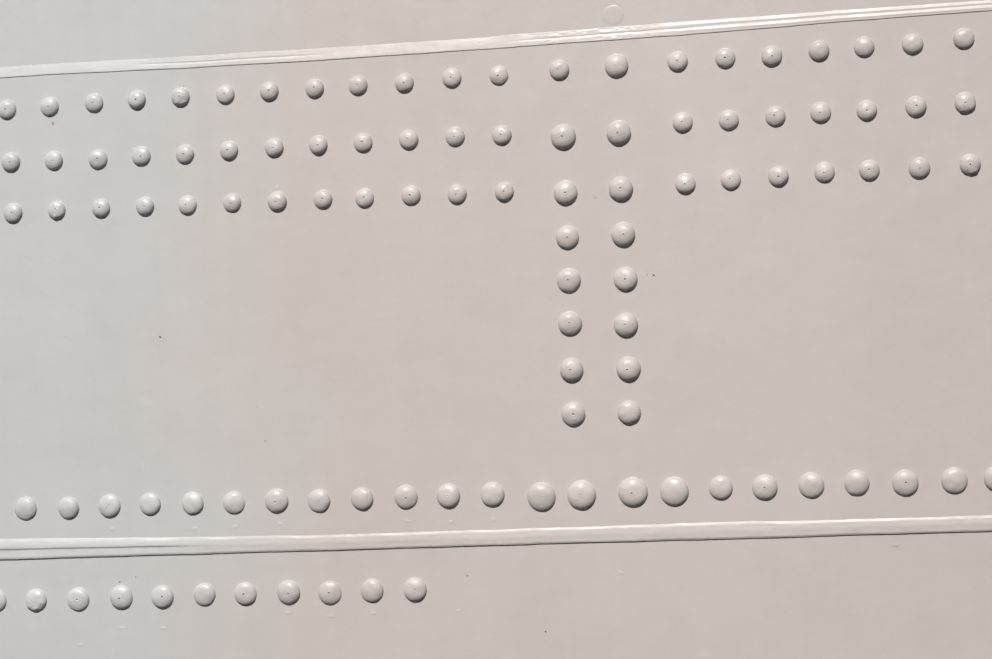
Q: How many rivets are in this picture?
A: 107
